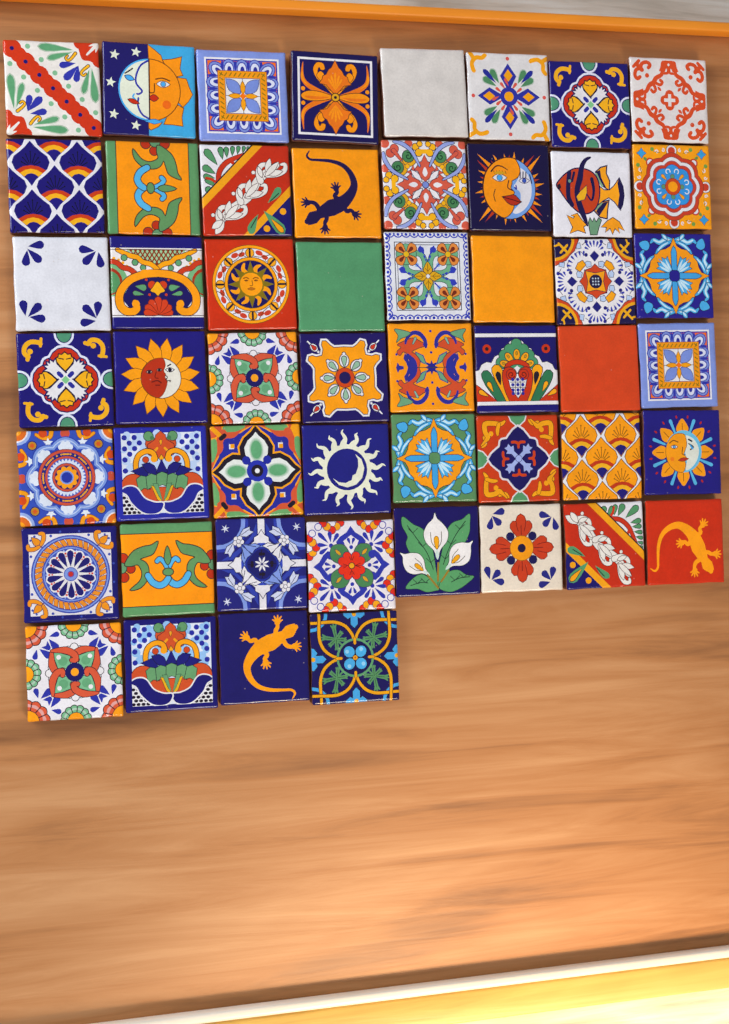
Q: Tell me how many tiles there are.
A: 52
